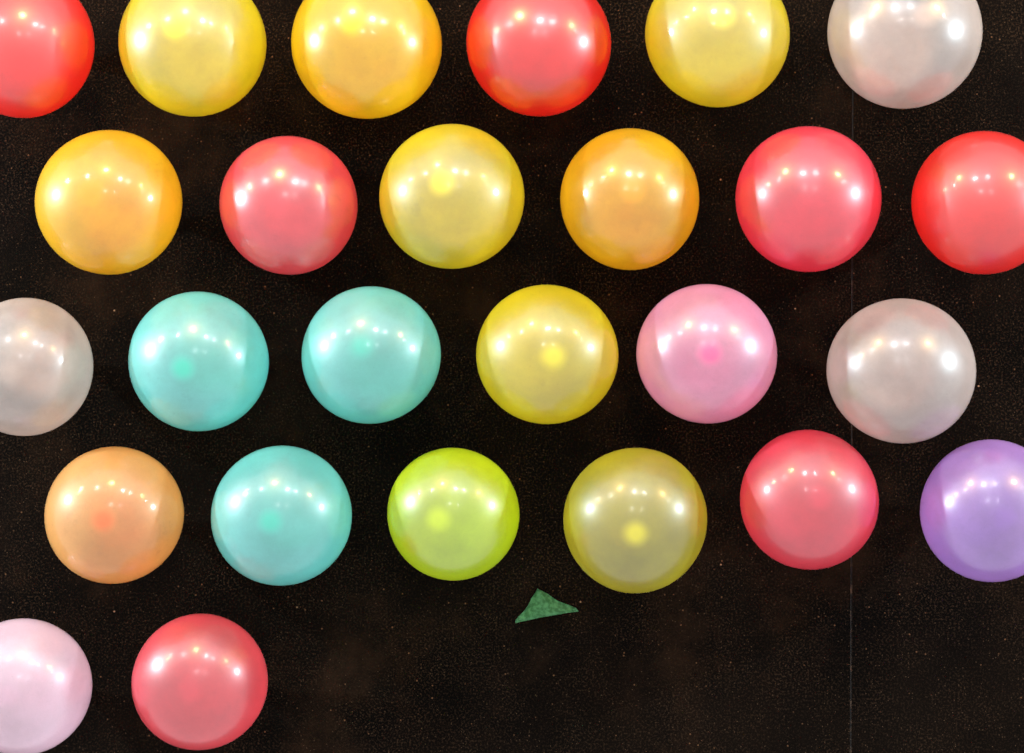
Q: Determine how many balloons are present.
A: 26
